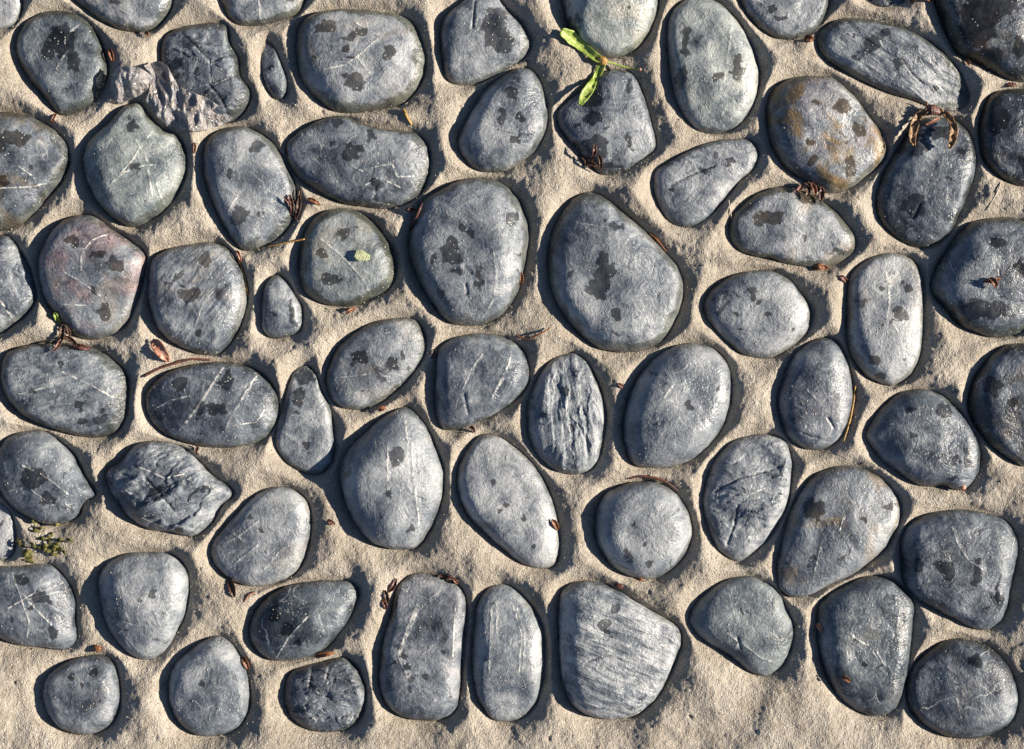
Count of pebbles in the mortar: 67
